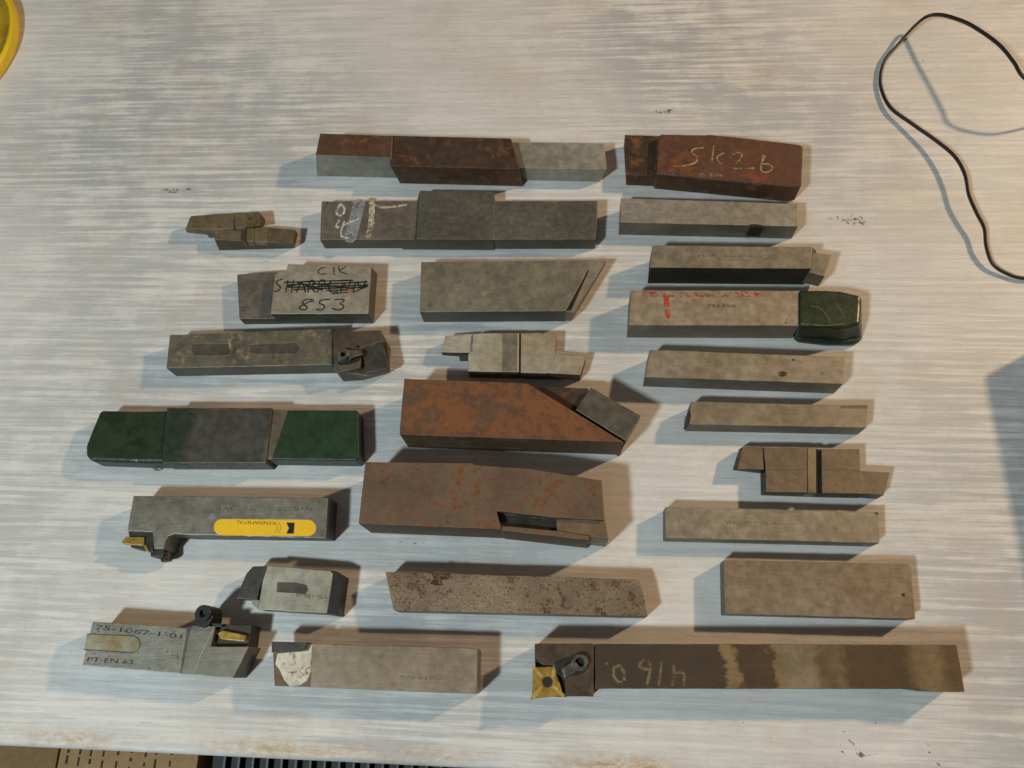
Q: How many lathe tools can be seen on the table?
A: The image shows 25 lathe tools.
